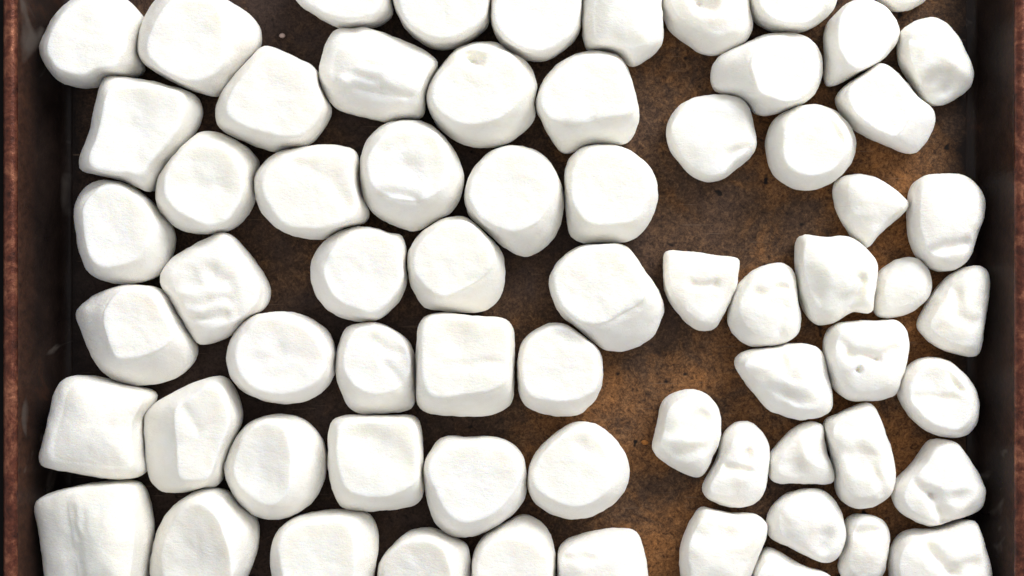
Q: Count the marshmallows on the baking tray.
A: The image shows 67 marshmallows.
